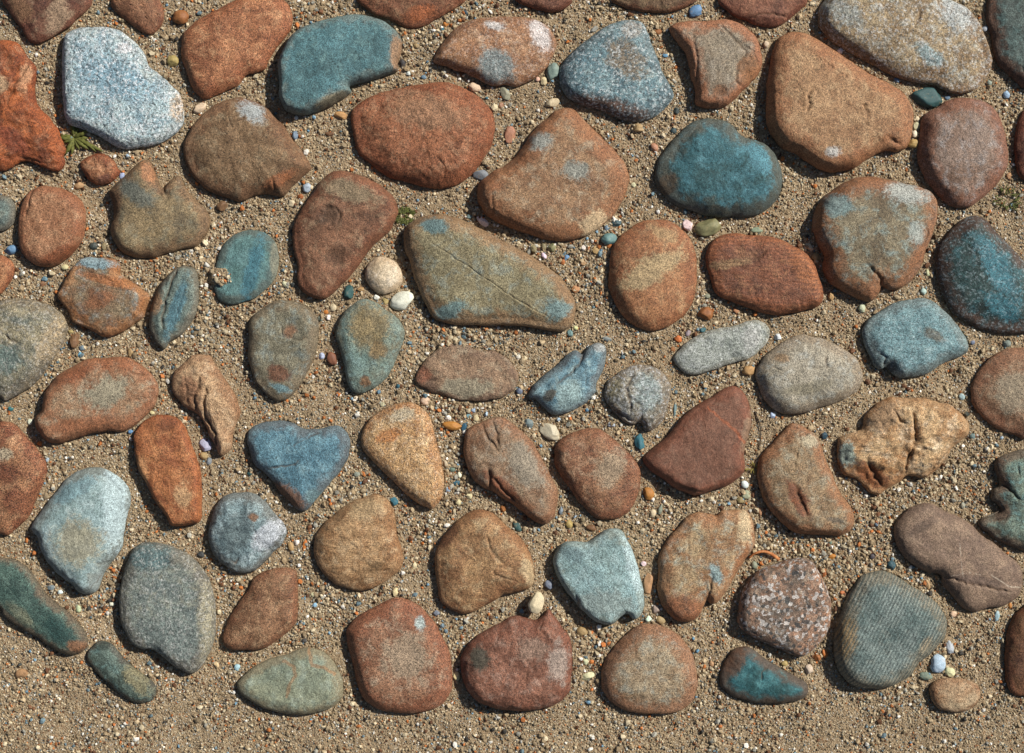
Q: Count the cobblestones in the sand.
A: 79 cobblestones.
